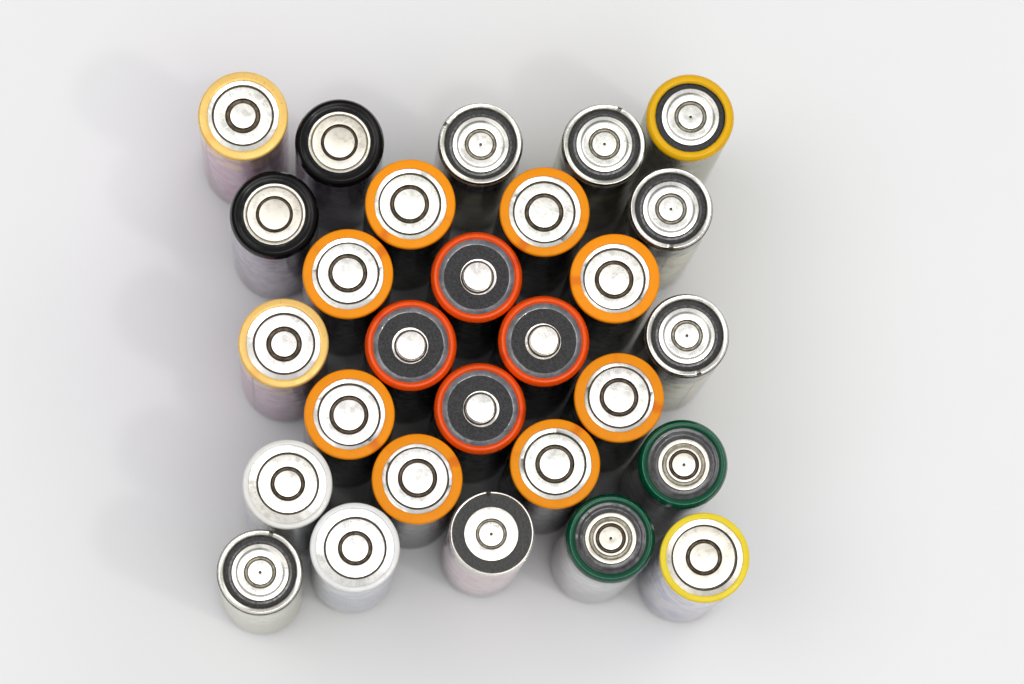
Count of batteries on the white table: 28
